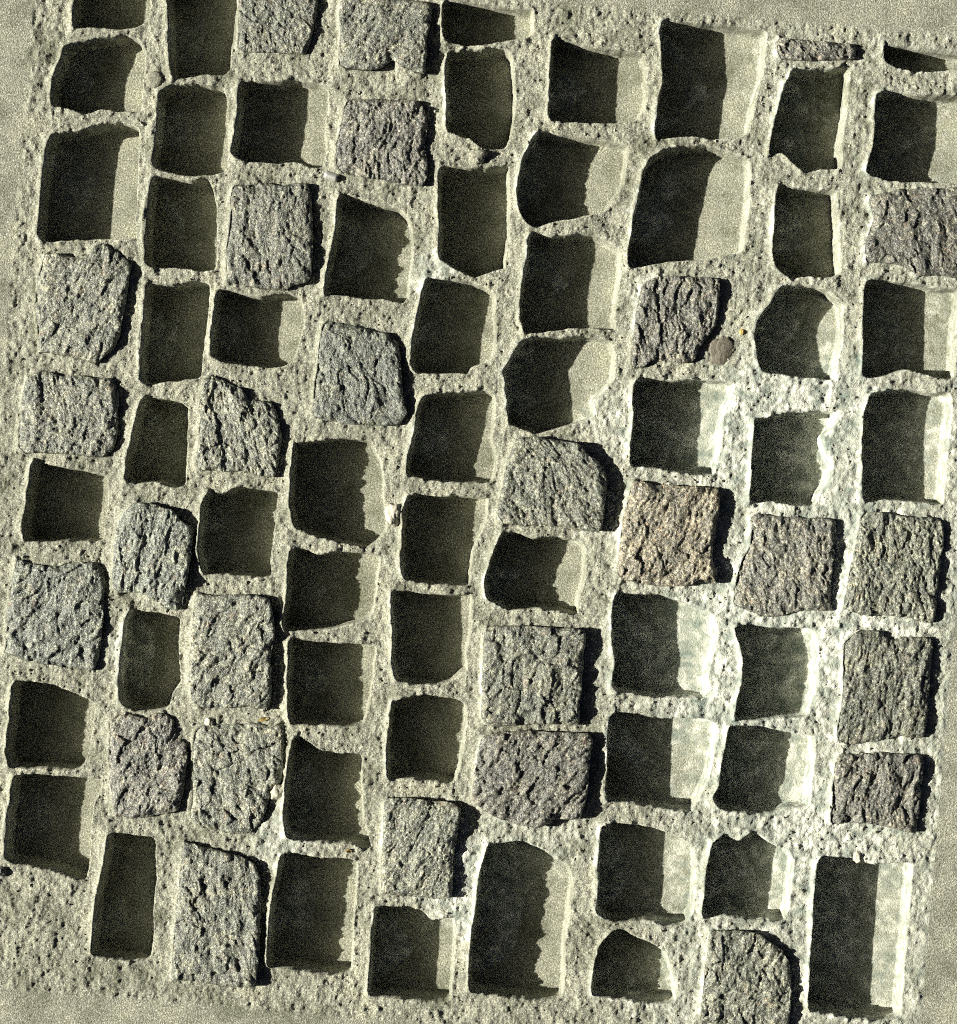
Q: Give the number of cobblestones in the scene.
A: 27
